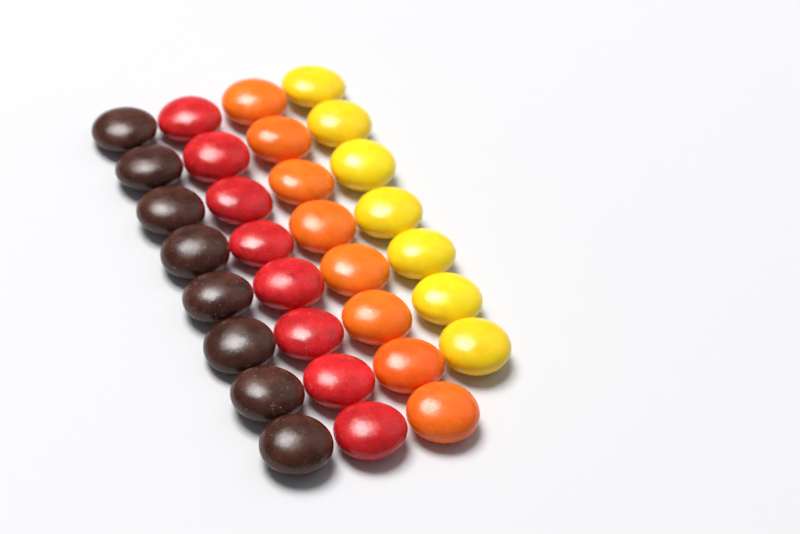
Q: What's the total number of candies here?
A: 31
